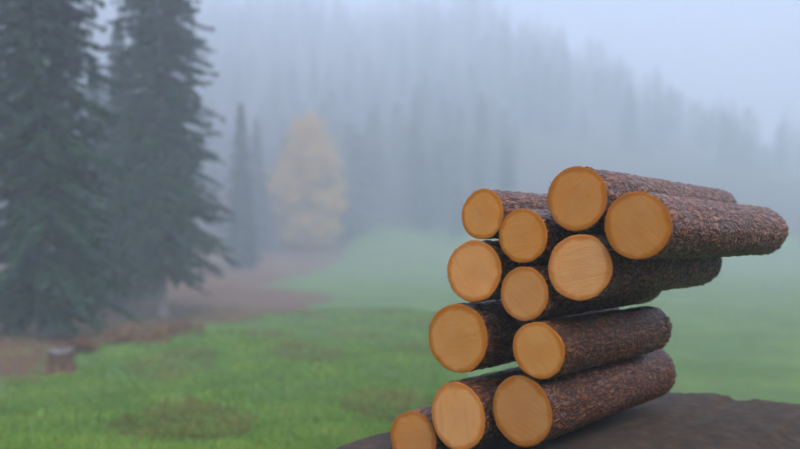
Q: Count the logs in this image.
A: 12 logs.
